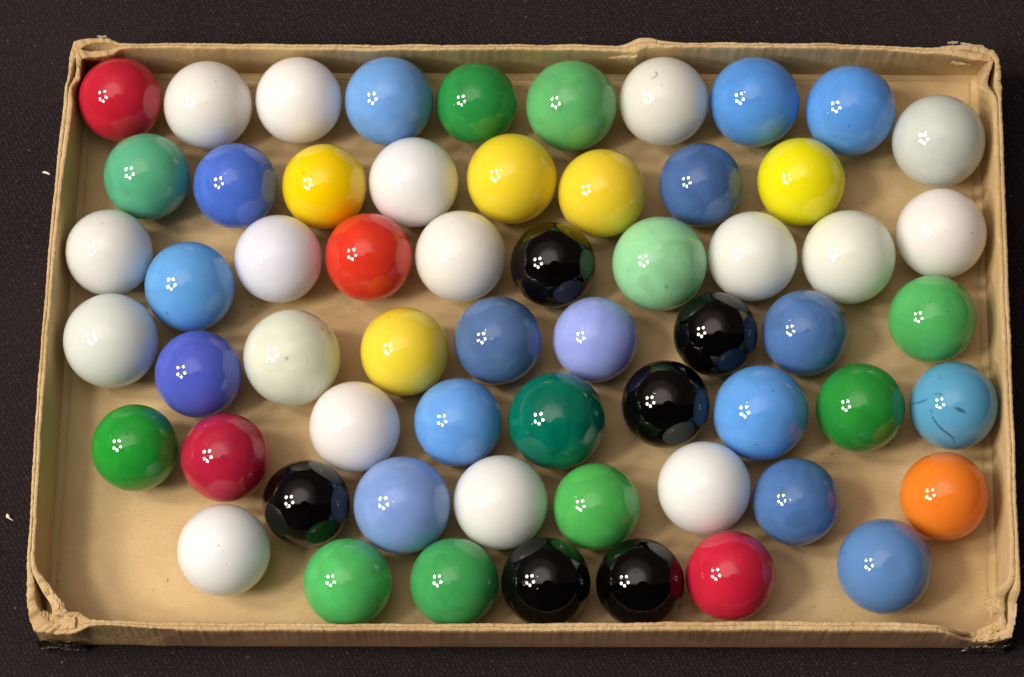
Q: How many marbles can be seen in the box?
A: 60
